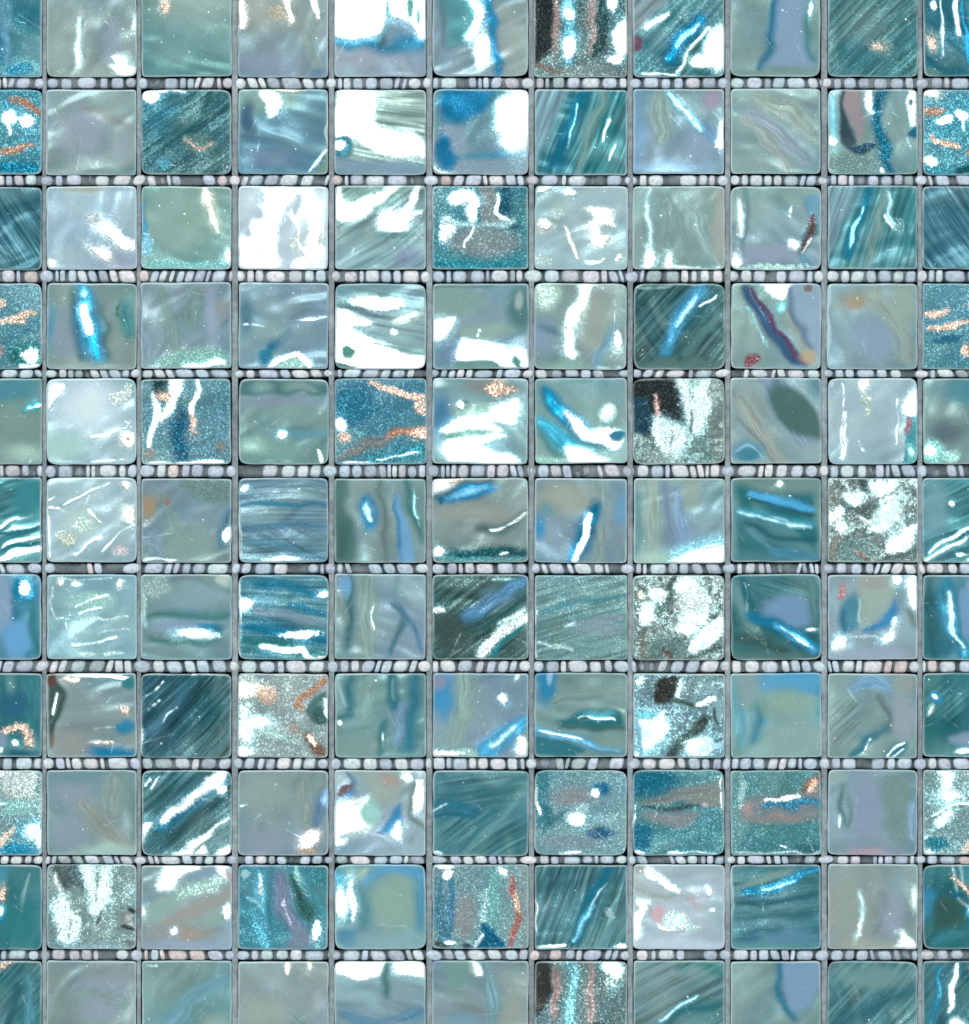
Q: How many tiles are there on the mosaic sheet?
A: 121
